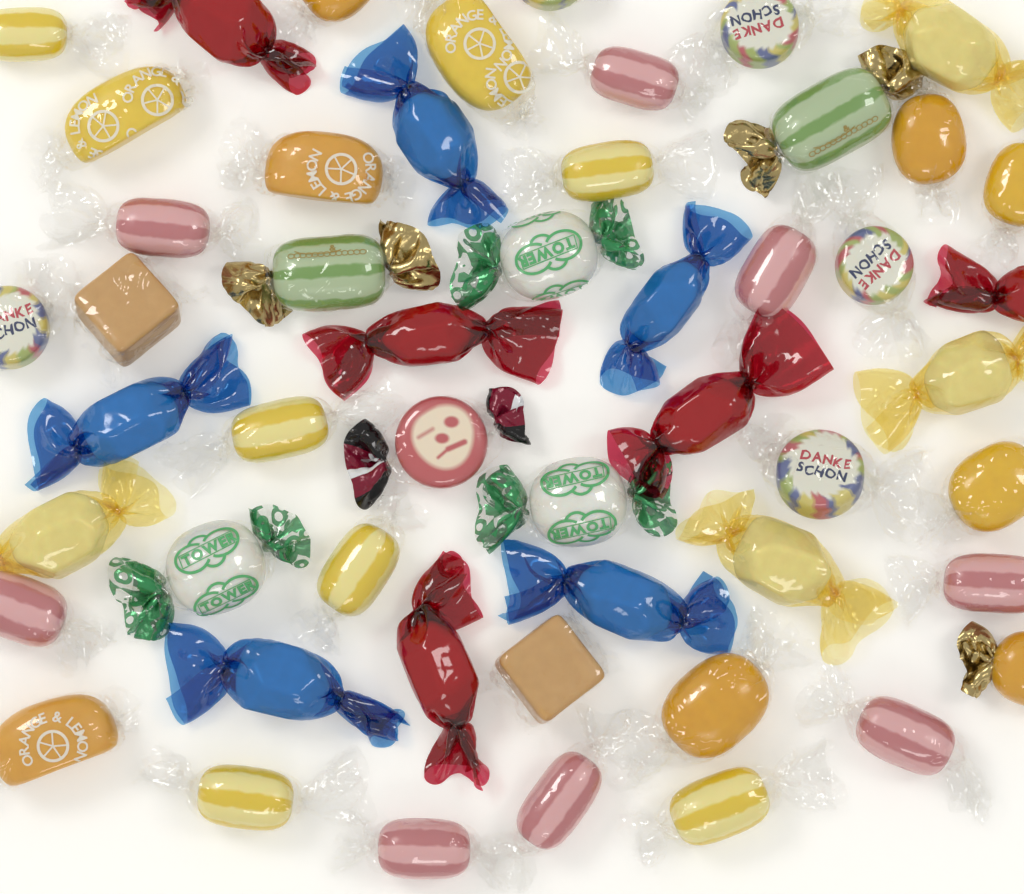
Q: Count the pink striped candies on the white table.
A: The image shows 8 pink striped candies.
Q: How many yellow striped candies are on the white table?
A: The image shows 6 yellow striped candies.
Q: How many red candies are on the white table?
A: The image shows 5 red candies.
